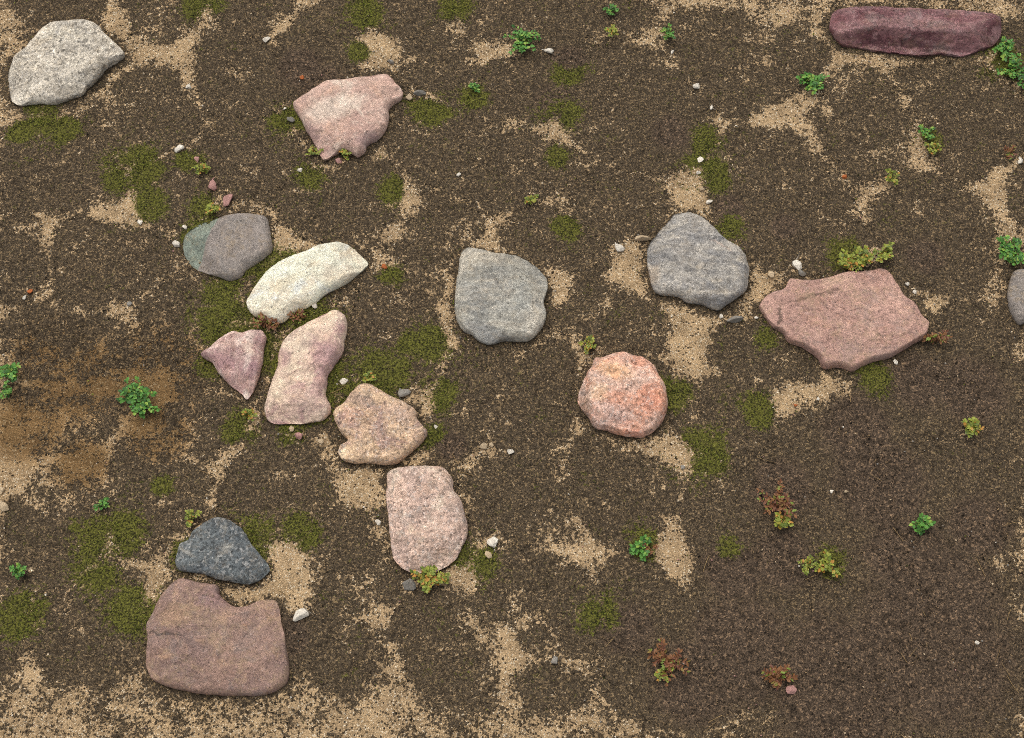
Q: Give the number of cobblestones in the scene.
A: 16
